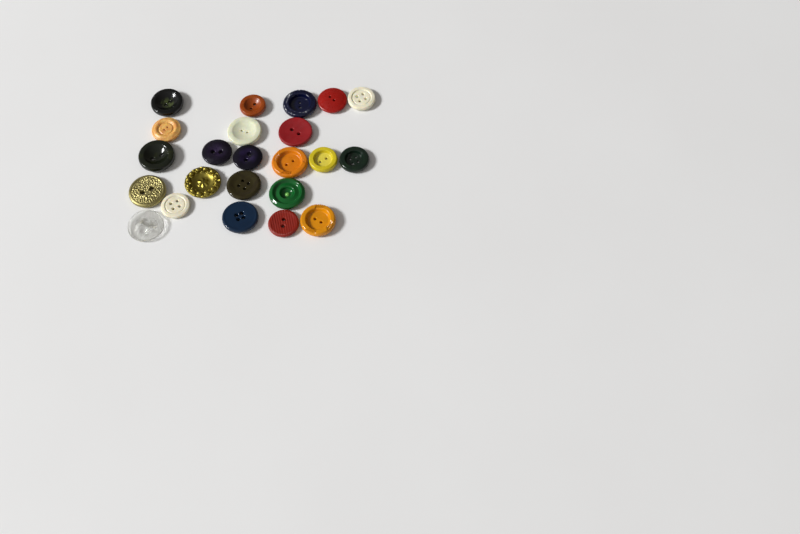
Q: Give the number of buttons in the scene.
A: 23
